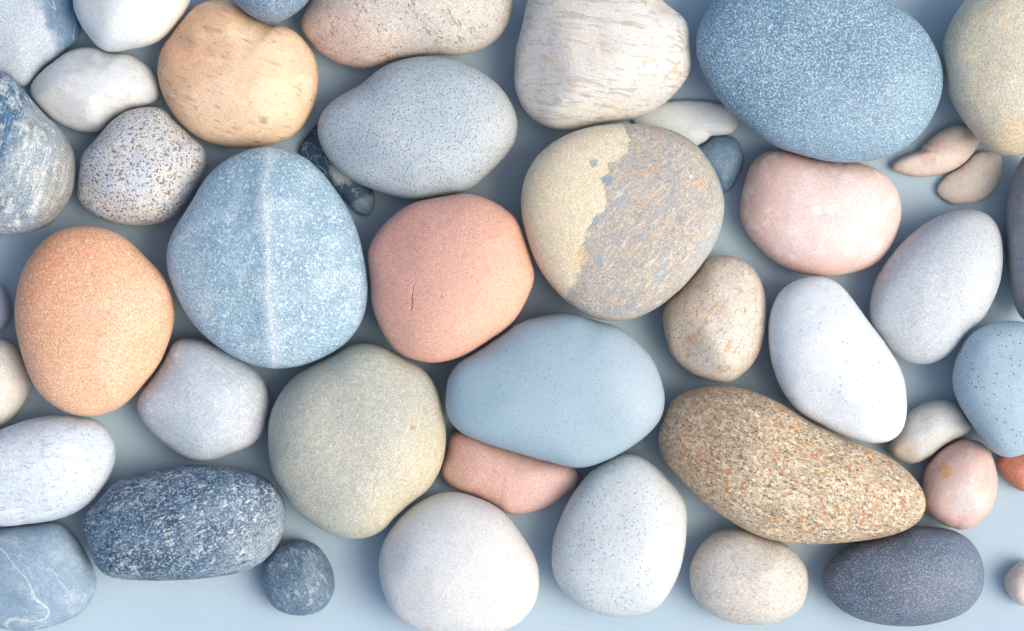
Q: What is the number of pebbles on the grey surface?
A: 46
